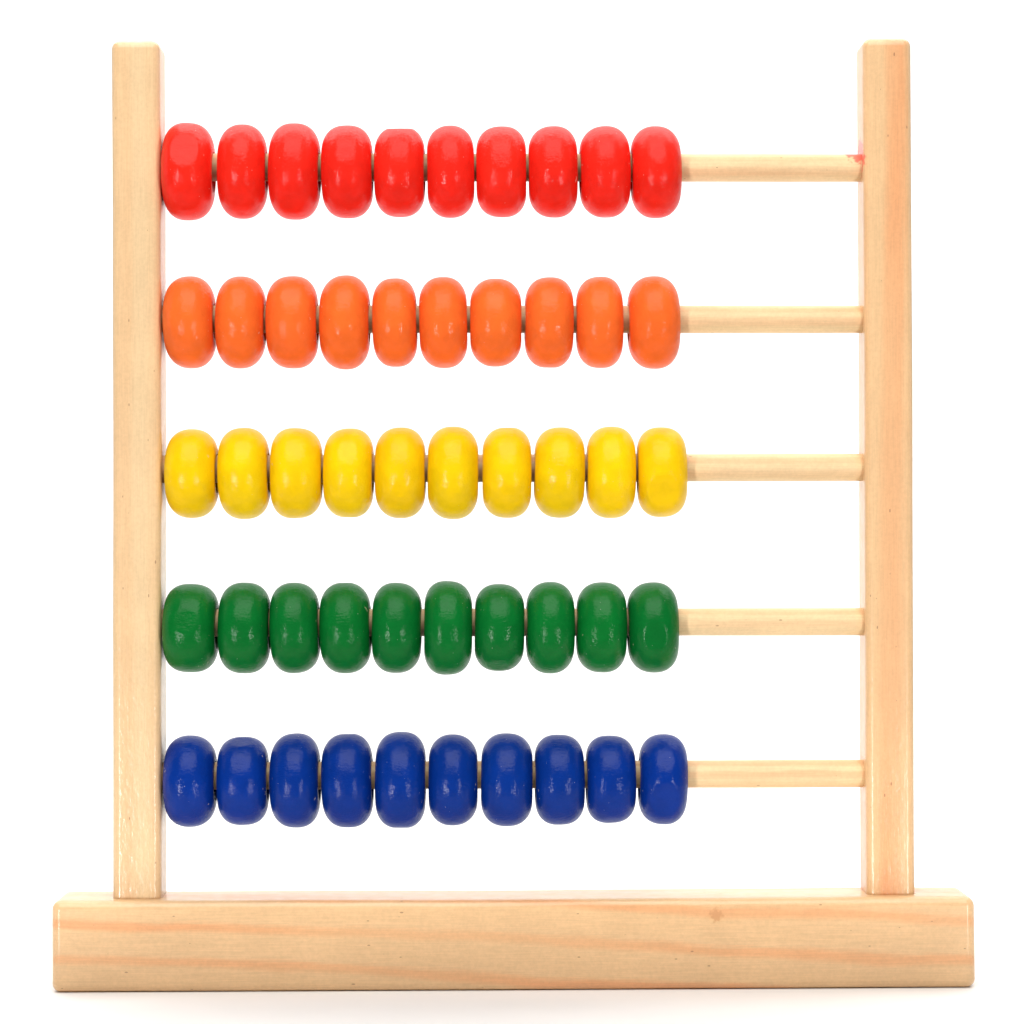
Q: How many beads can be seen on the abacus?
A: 50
